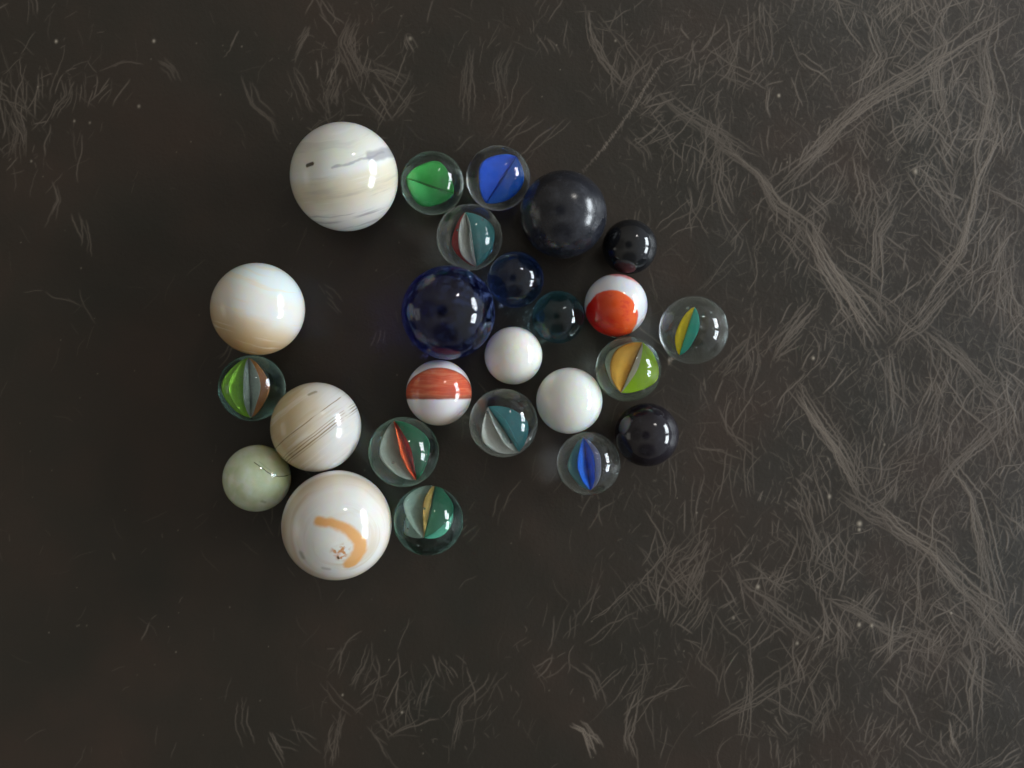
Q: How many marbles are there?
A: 25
